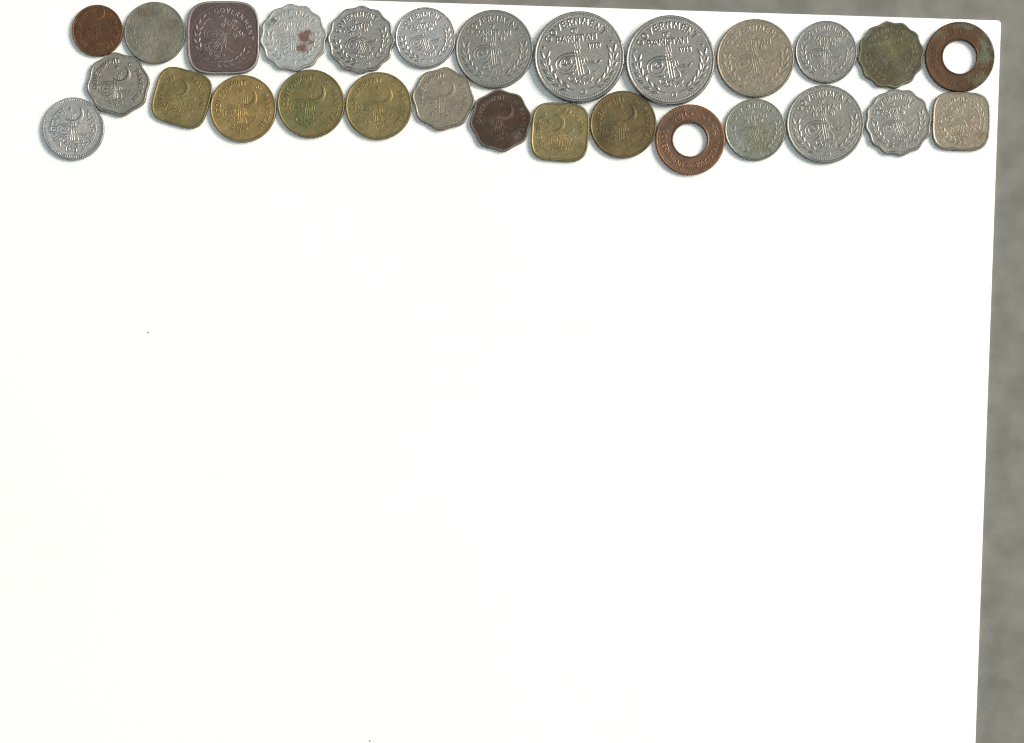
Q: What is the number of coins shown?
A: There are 28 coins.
